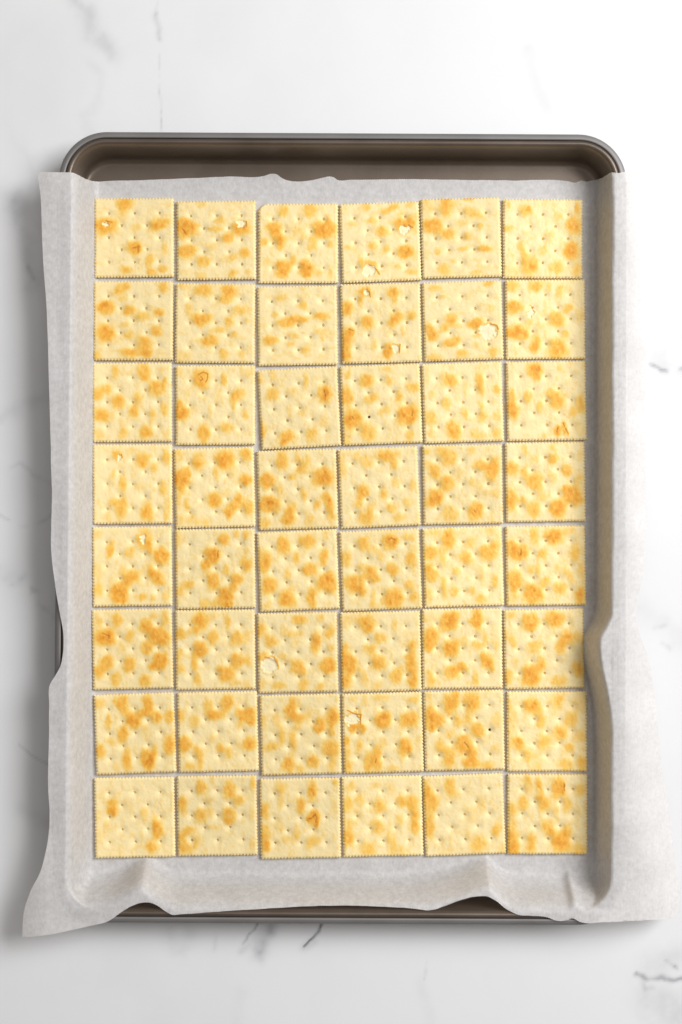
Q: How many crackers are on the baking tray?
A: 48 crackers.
